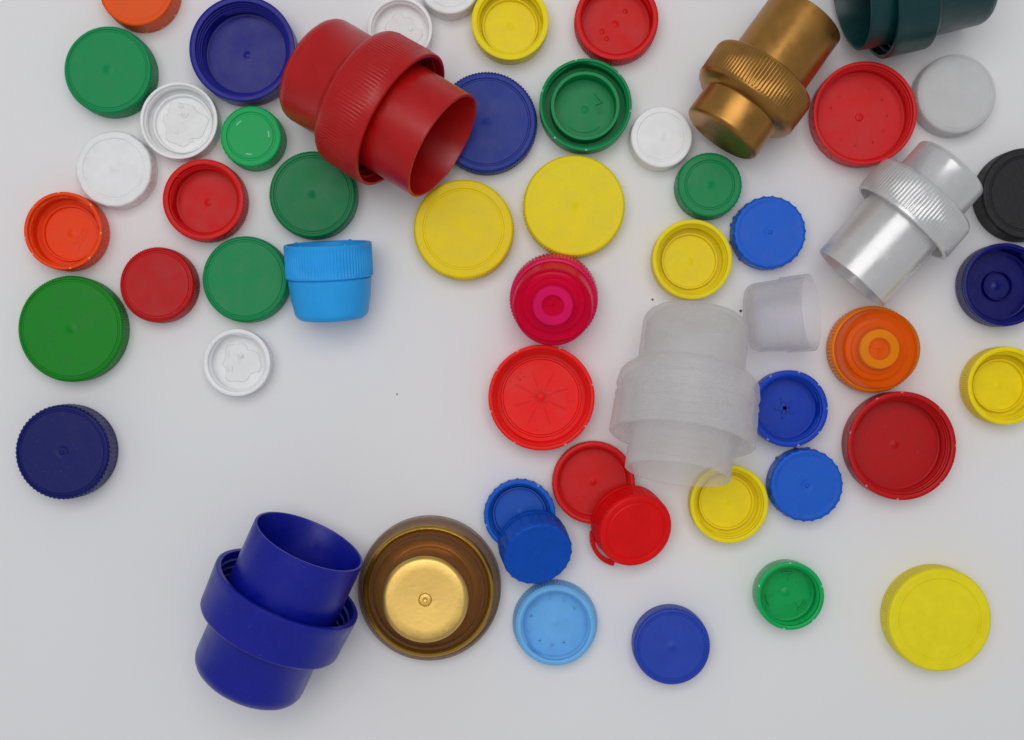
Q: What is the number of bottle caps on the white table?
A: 47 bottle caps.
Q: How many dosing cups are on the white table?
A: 8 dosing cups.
